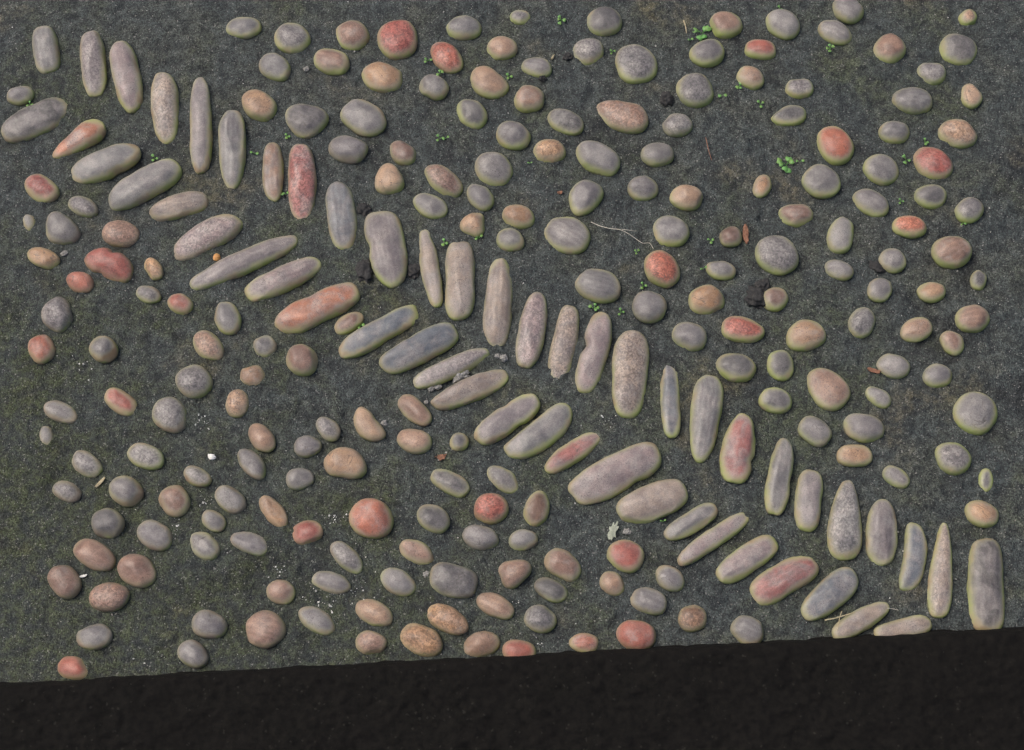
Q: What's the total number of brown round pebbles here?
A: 68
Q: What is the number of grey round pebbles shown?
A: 113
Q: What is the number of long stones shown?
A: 52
